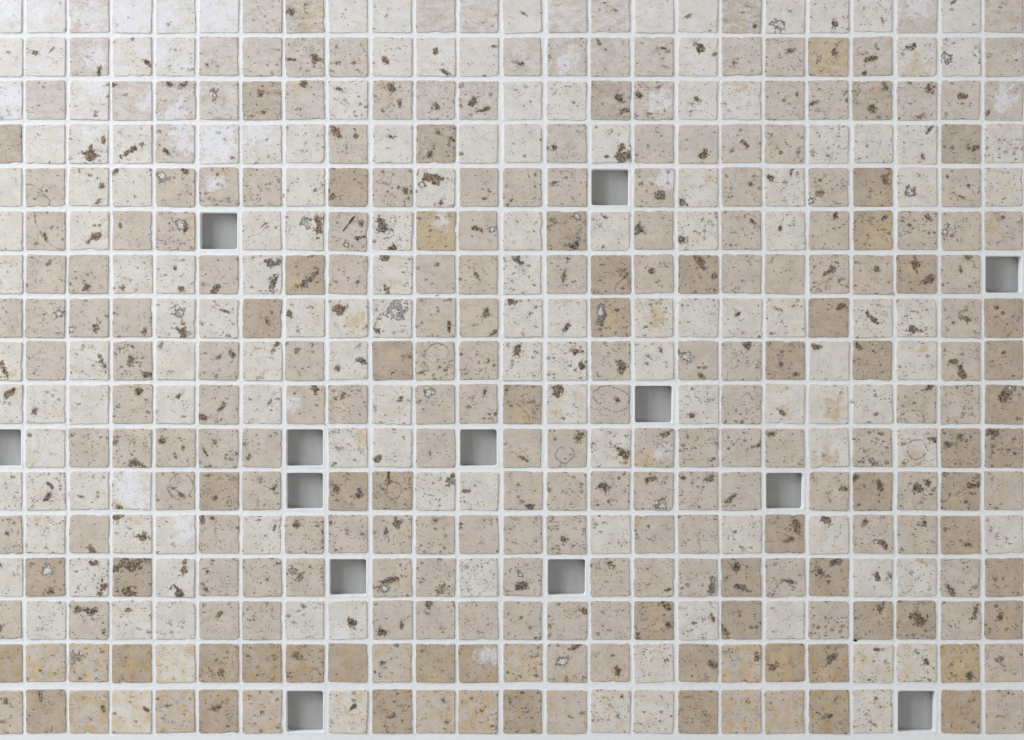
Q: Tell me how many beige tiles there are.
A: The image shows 184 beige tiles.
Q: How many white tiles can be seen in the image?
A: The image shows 145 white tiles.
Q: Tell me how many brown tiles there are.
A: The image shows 66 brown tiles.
